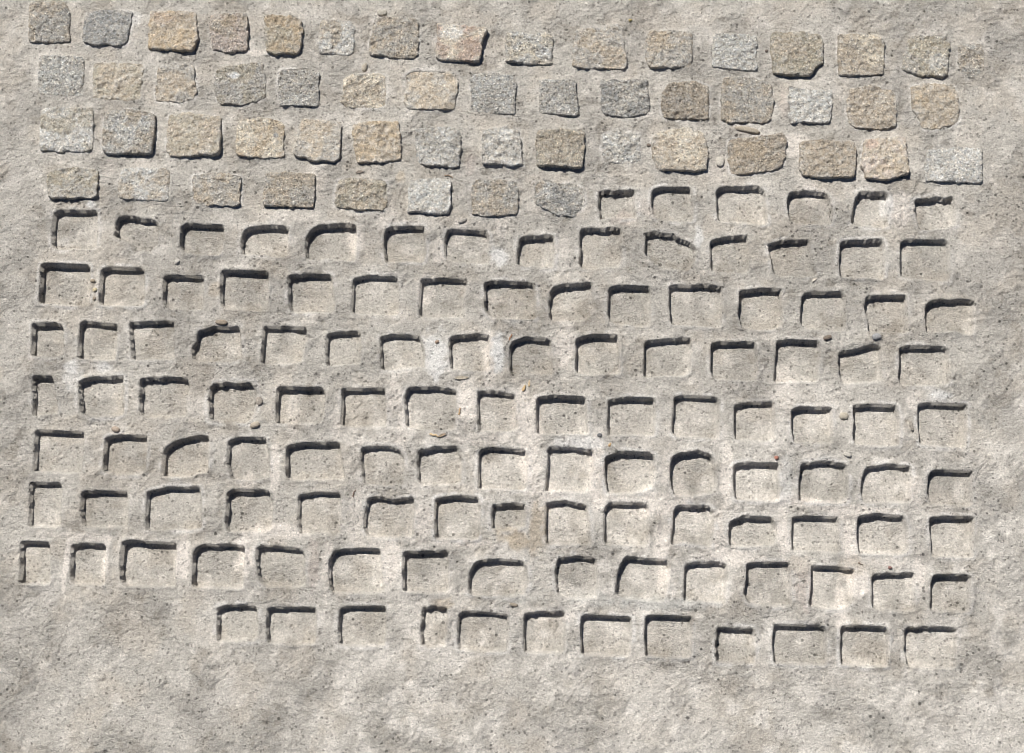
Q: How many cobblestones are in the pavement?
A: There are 54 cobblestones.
